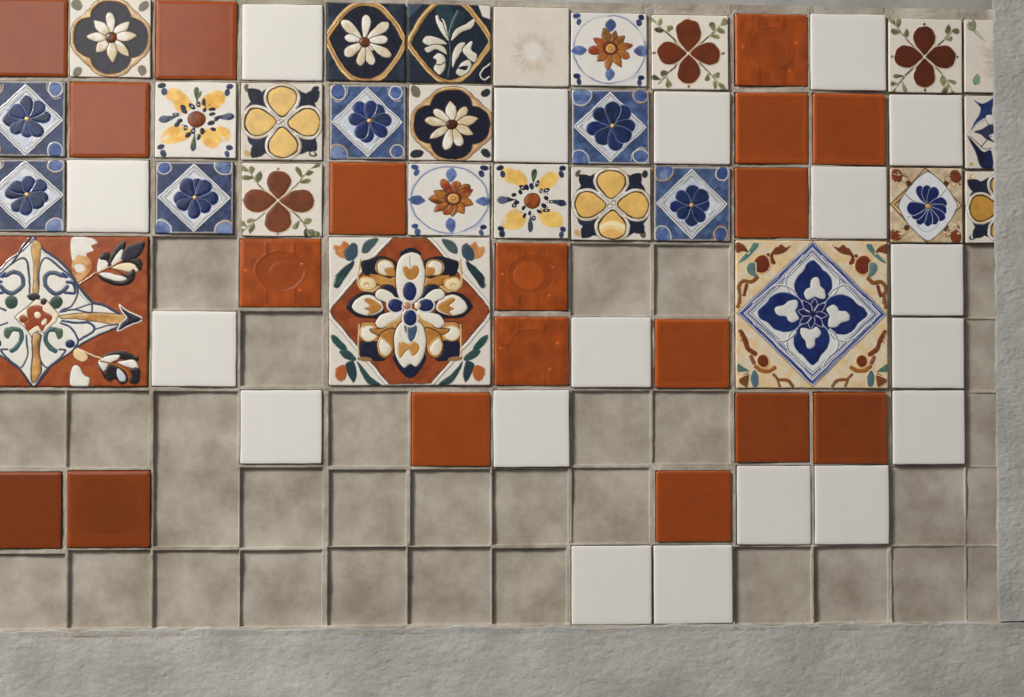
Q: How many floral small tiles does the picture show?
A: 24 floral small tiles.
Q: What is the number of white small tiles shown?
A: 18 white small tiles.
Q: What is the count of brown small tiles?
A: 18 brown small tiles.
